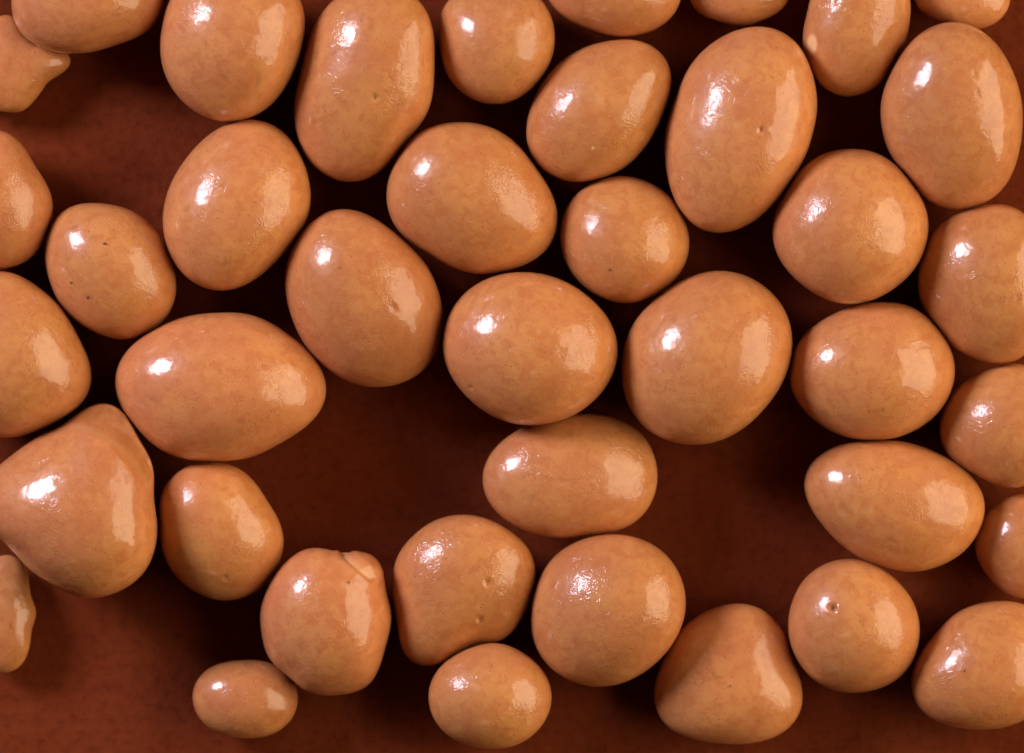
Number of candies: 40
